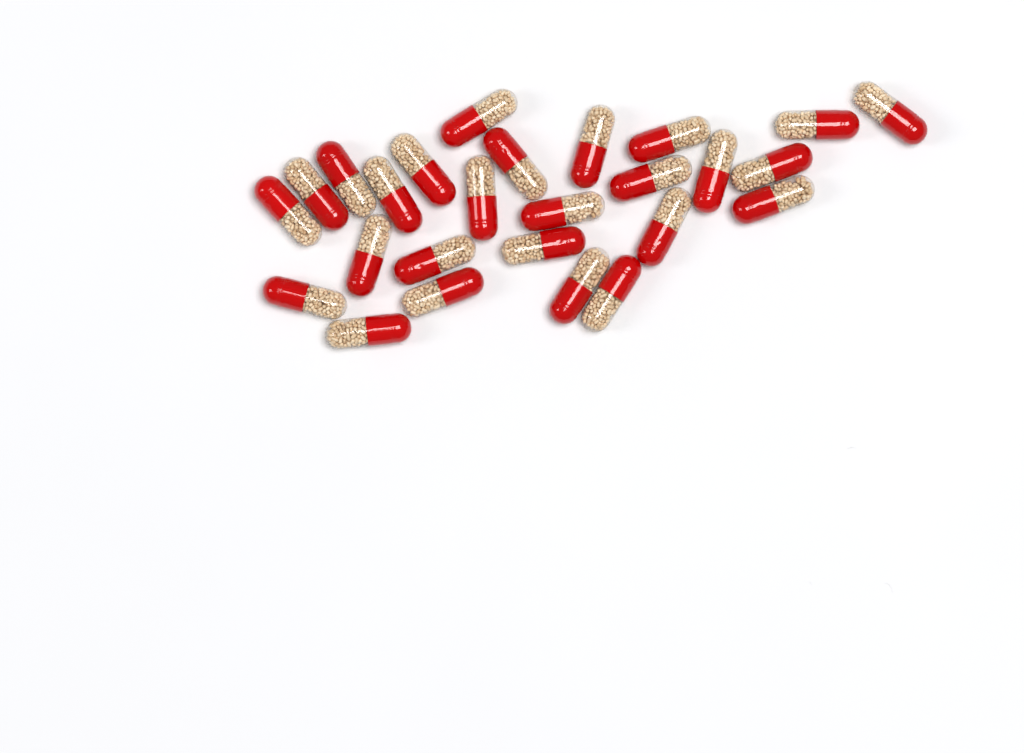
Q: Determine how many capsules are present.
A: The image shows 26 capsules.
